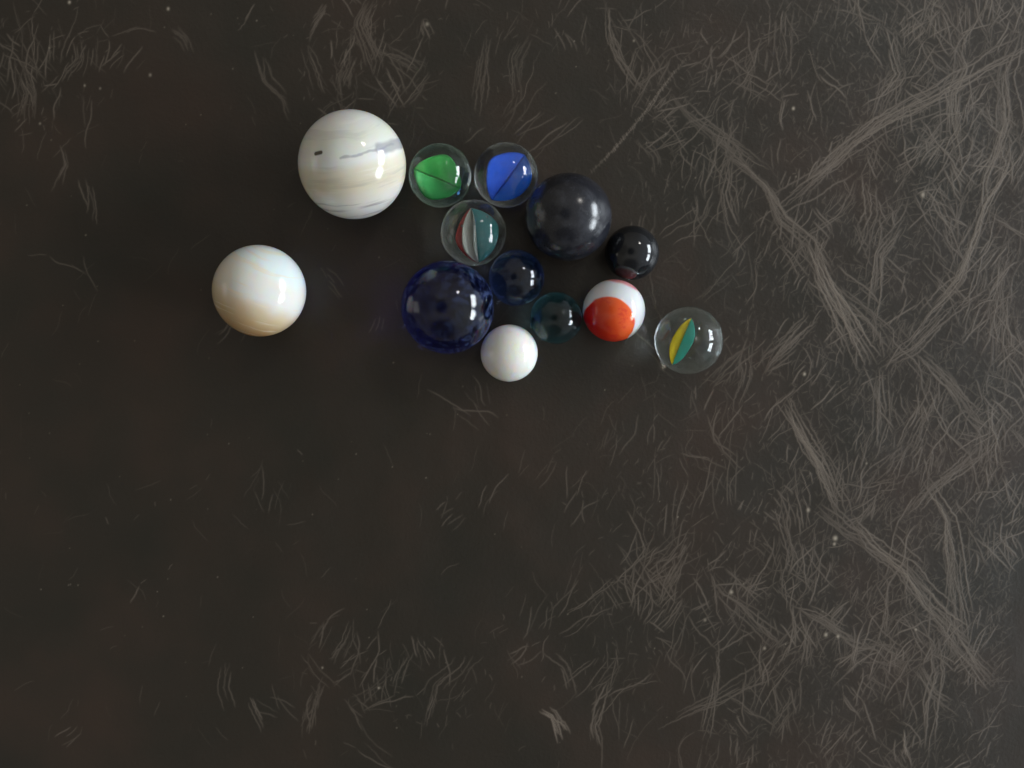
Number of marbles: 13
